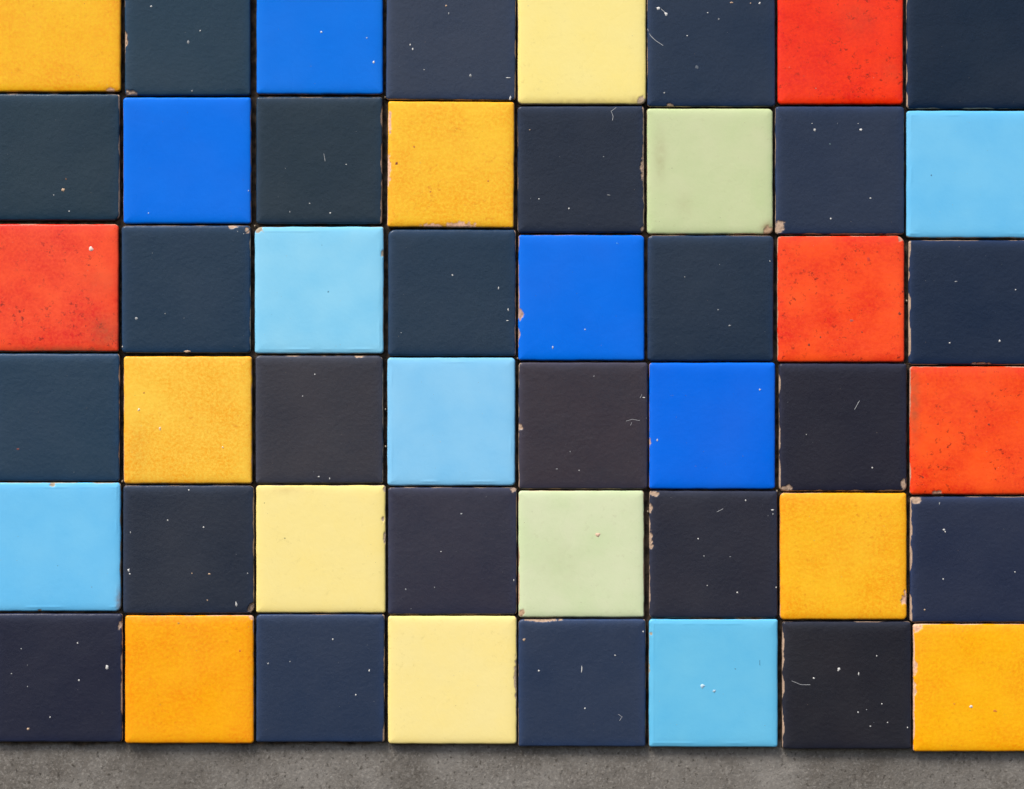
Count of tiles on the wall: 48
